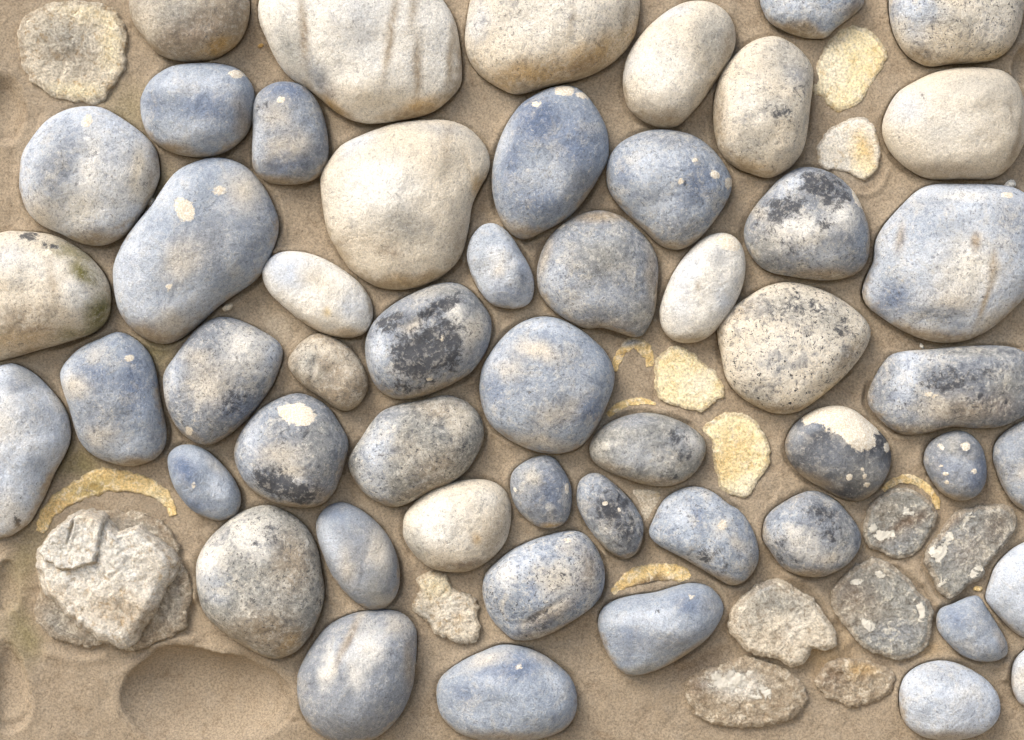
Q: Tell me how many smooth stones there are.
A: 52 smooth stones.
